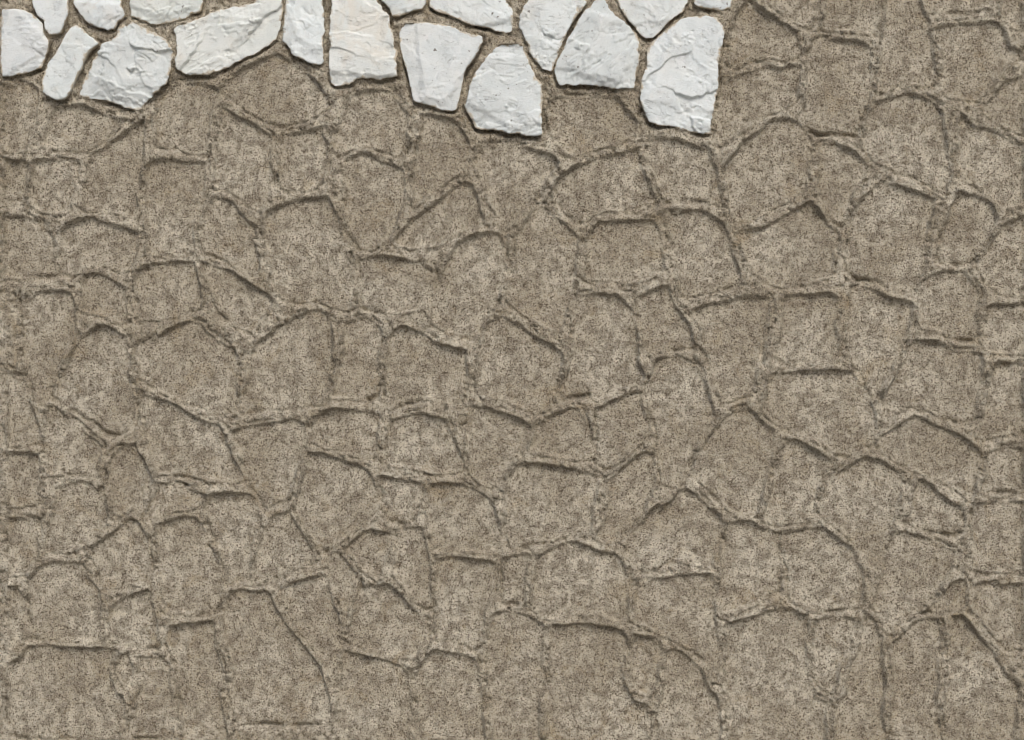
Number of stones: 18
